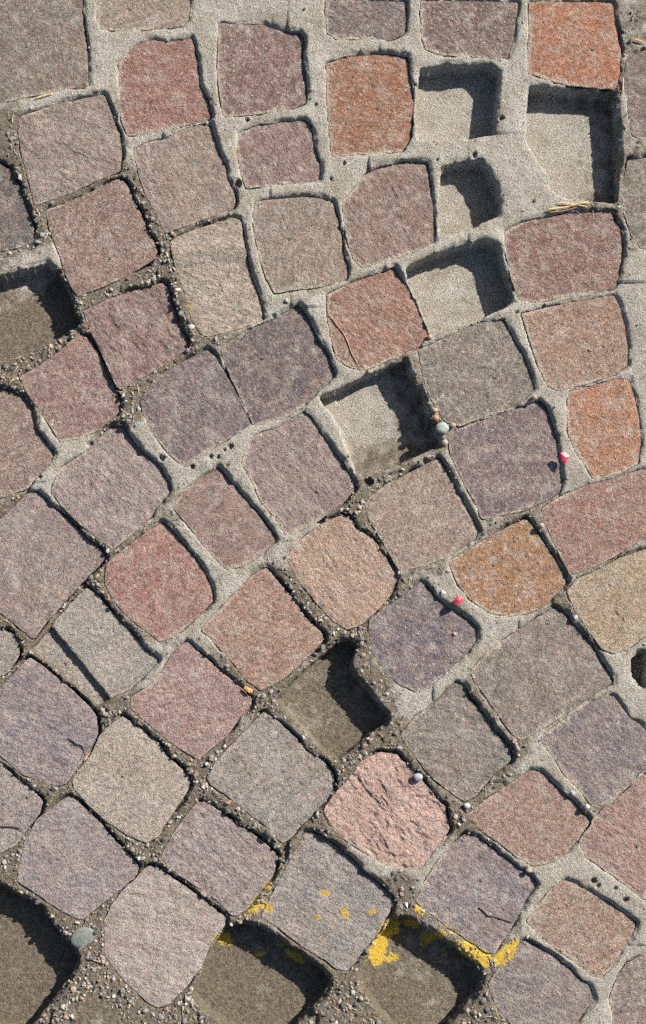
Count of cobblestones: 62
